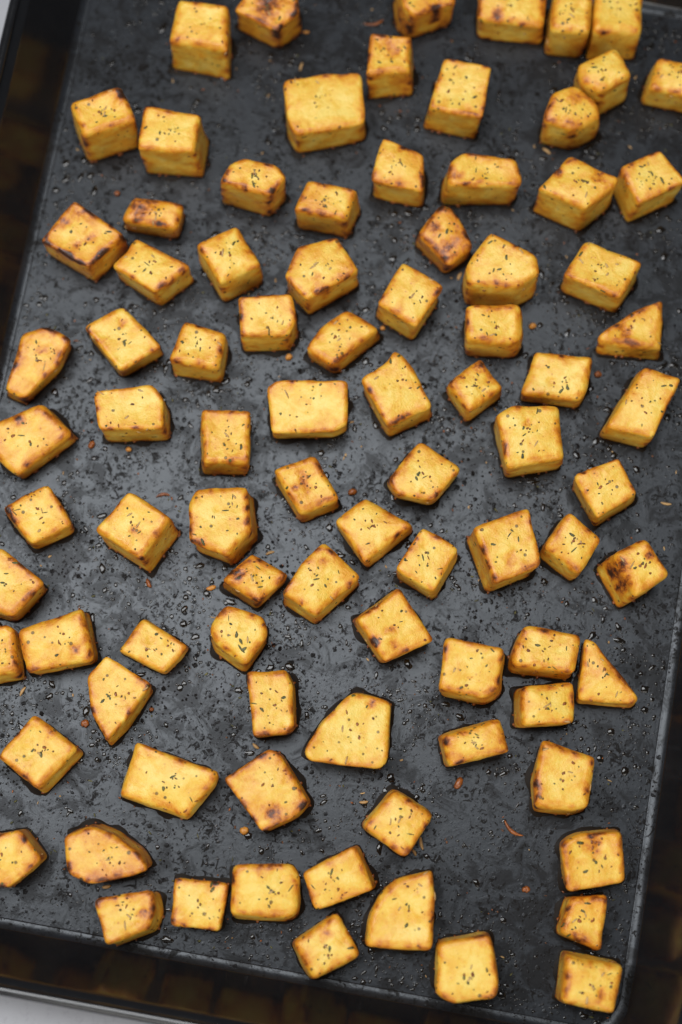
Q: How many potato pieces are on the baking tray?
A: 89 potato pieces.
